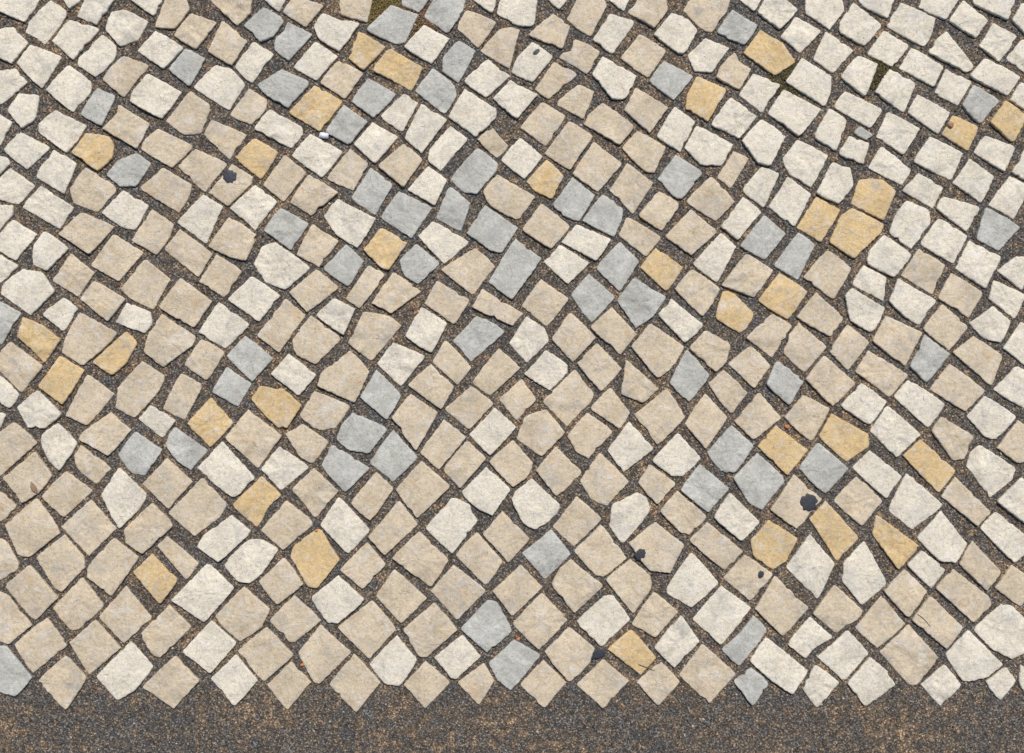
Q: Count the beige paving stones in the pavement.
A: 198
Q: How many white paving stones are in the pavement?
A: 185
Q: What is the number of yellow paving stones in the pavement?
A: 32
